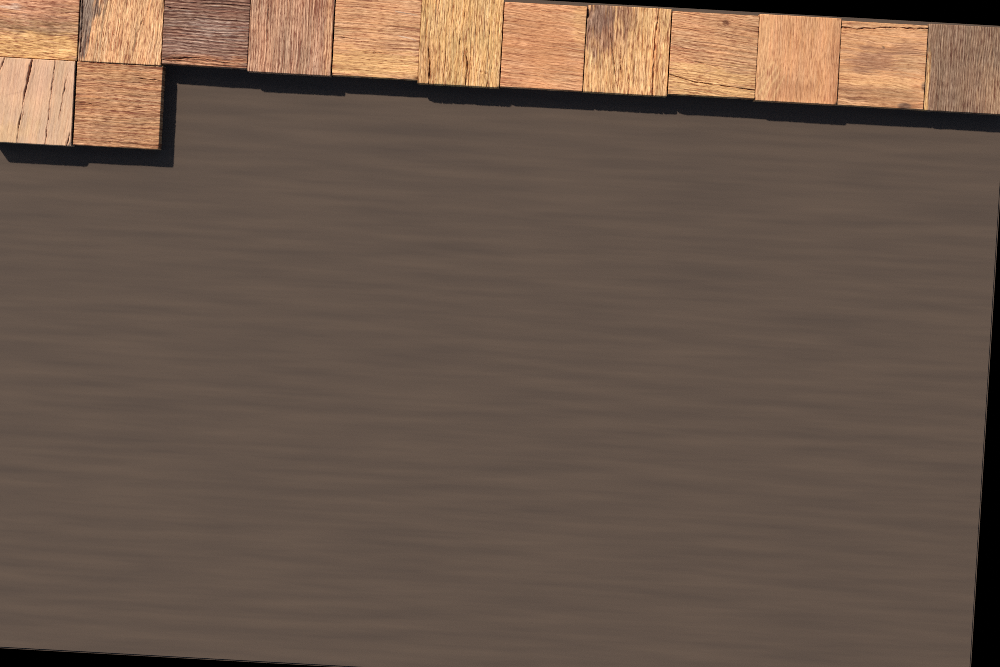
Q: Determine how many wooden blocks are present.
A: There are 14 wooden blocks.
